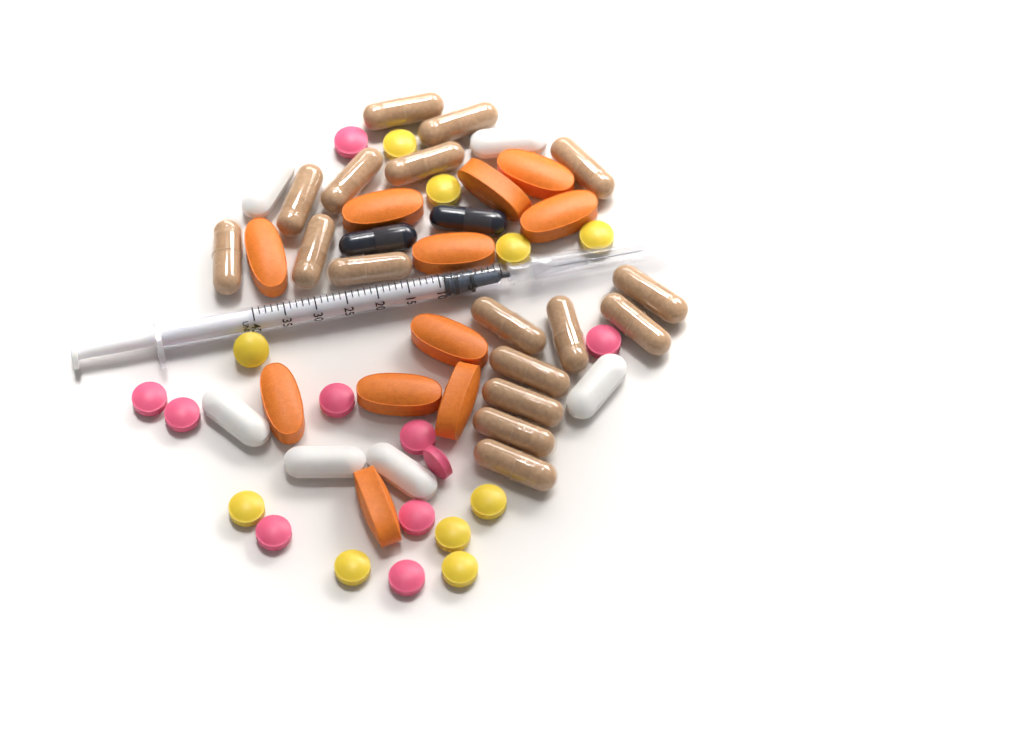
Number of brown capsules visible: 17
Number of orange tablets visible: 11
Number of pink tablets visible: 10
